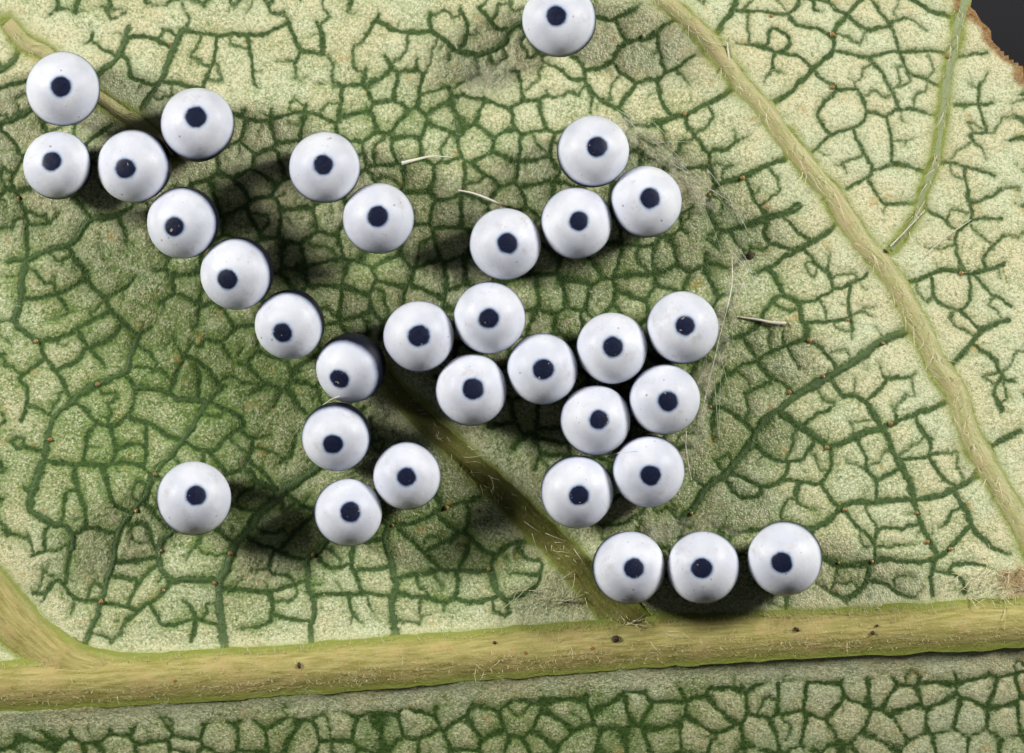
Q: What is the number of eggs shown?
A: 32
